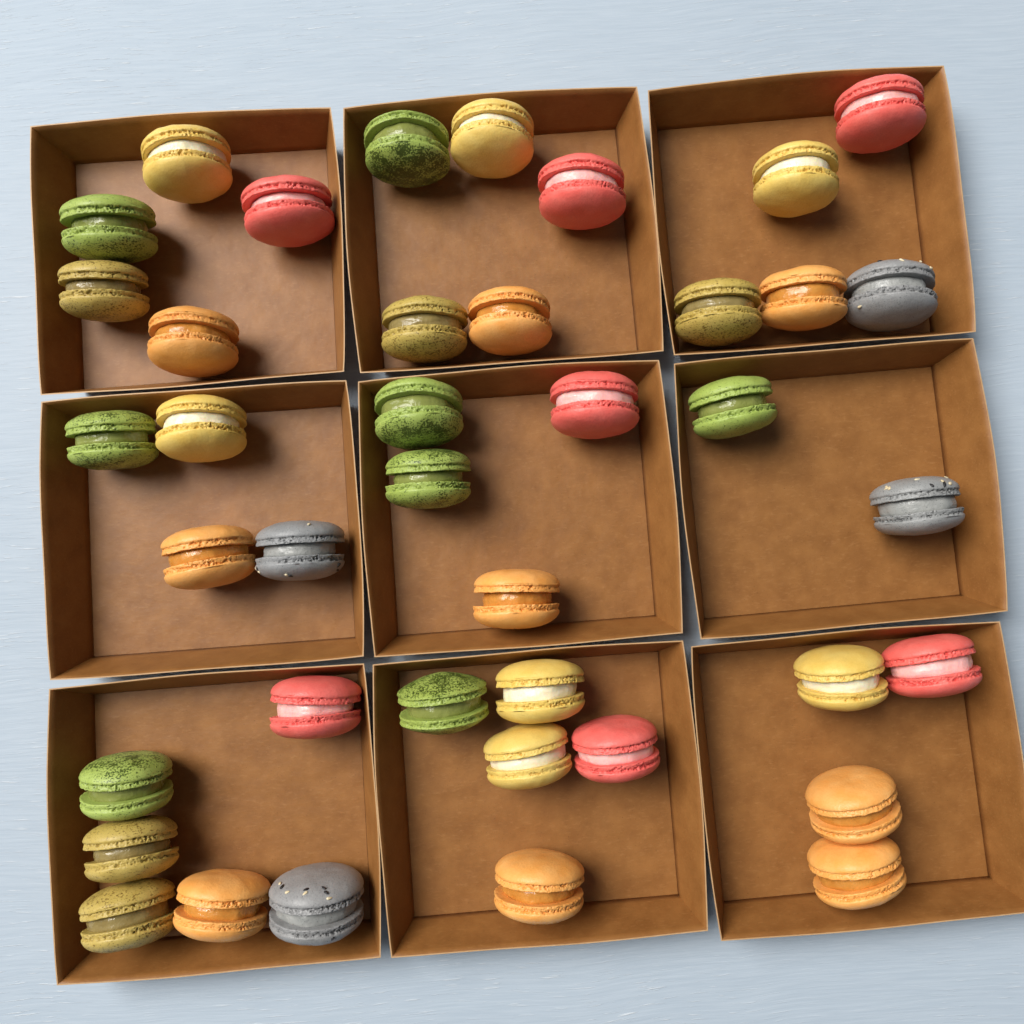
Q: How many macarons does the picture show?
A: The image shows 40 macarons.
